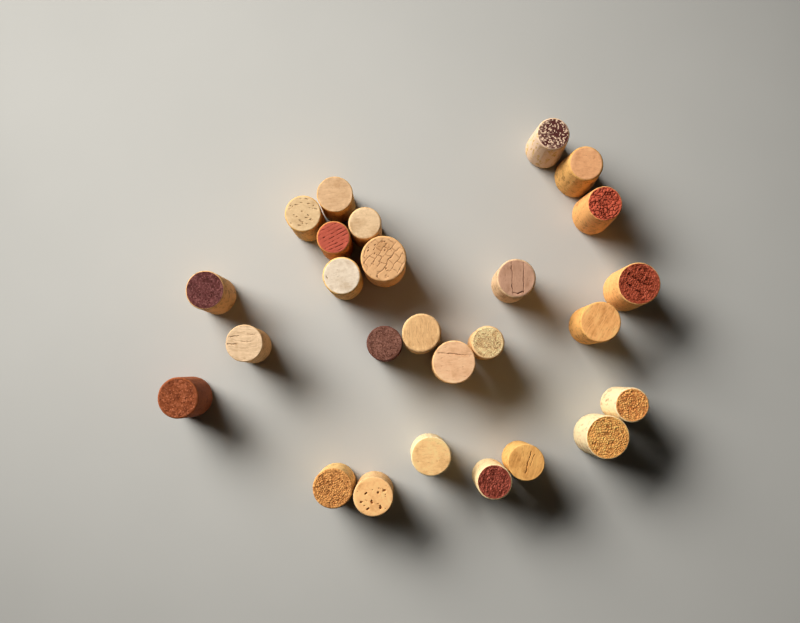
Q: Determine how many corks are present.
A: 26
